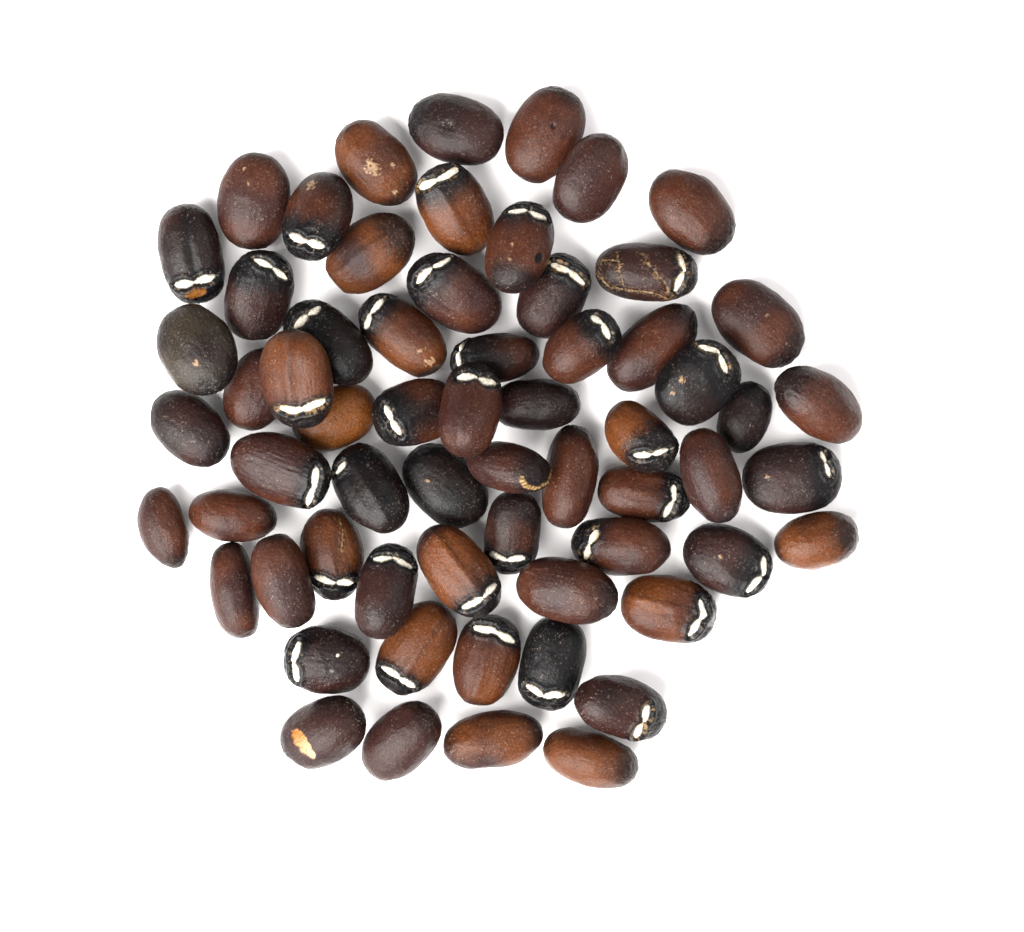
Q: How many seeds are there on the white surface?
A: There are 63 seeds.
